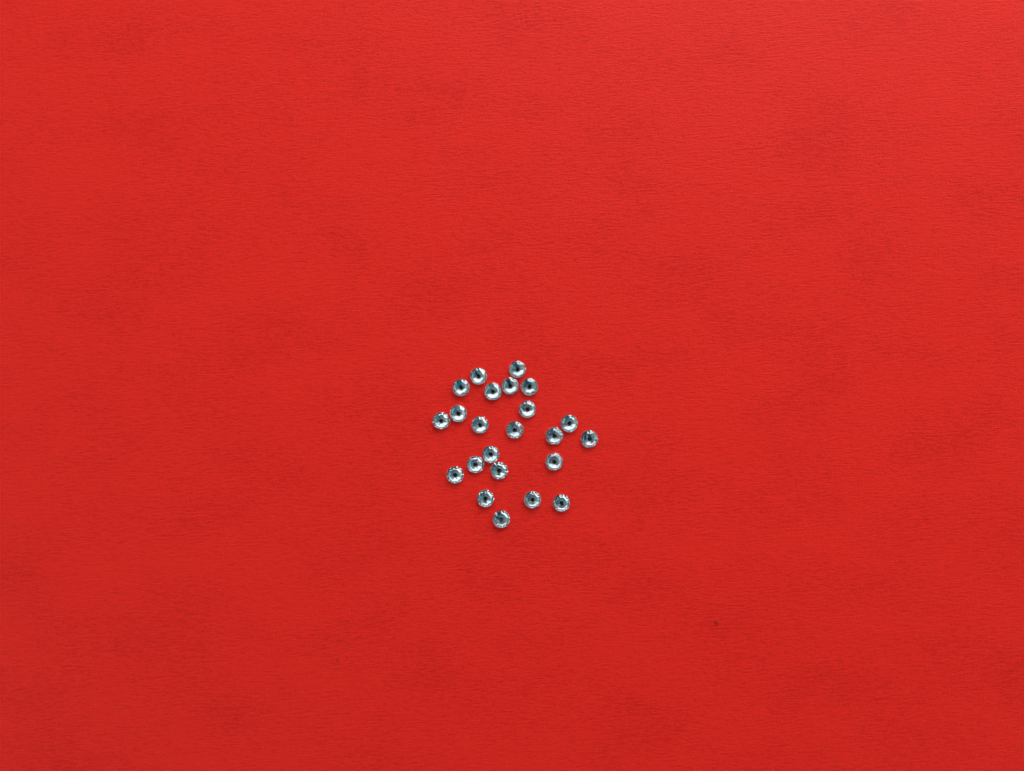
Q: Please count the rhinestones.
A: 23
